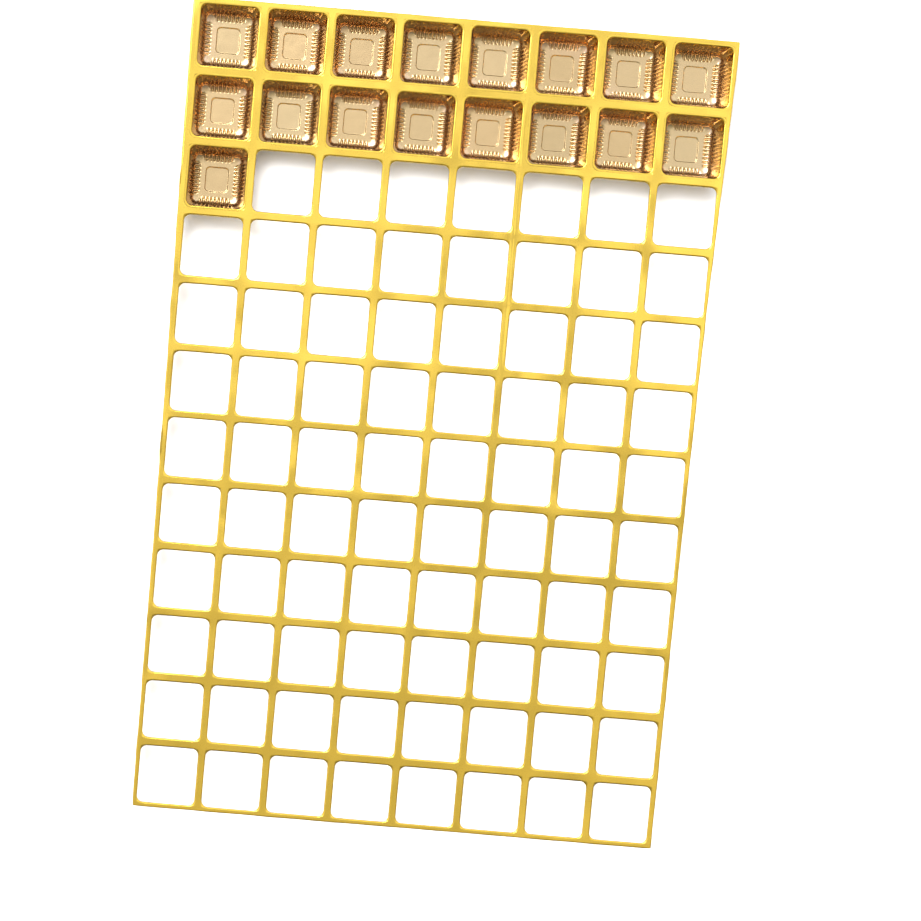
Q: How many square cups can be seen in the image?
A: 17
